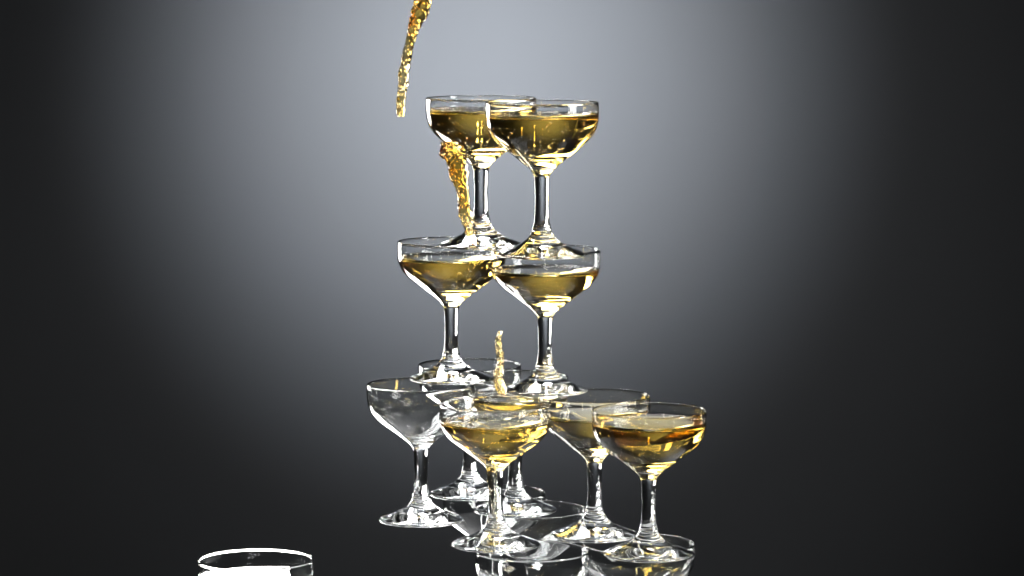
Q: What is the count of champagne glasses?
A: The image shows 15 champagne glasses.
